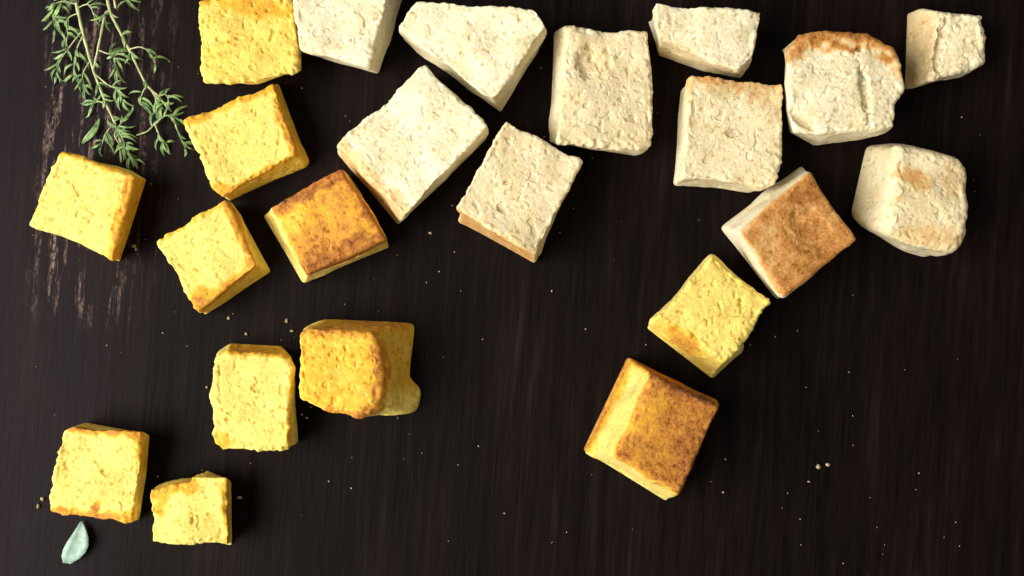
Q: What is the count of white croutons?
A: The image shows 11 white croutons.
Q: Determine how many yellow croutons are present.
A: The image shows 11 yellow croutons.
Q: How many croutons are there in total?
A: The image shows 22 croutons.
